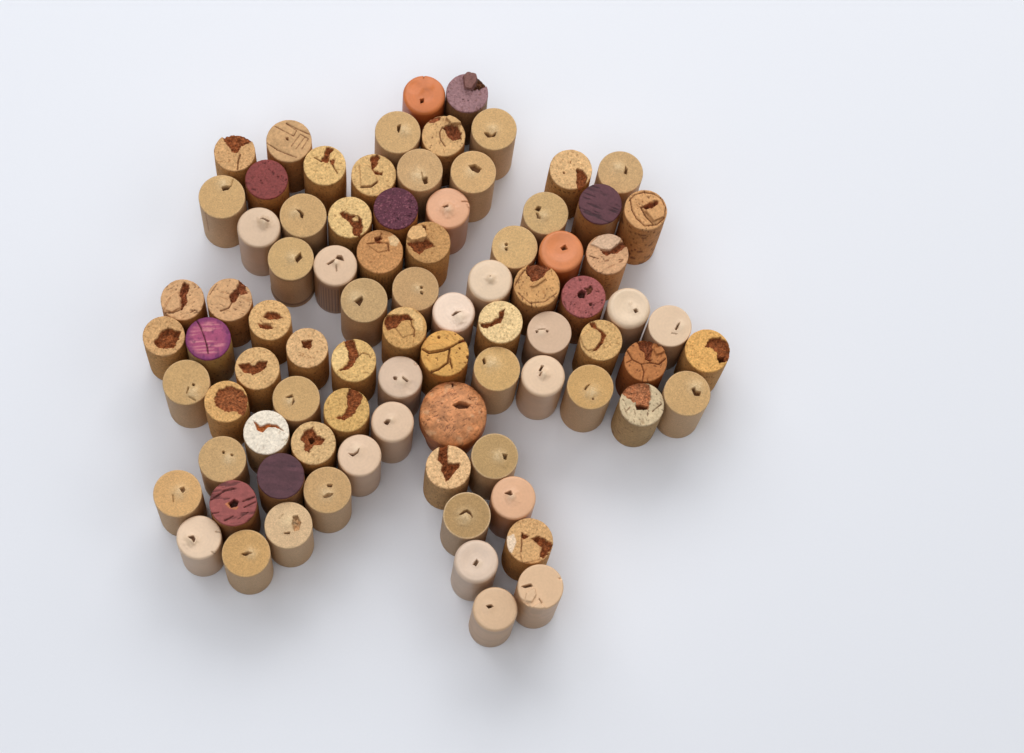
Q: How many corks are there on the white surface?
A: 84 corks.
